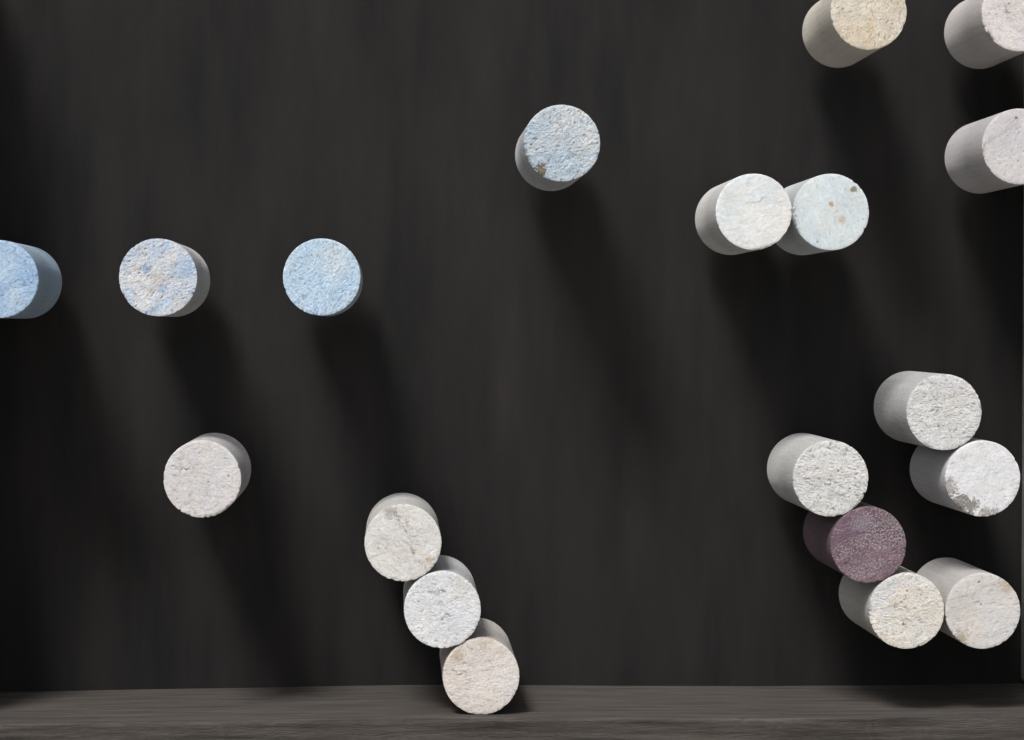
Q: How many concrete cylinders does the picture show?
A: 19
